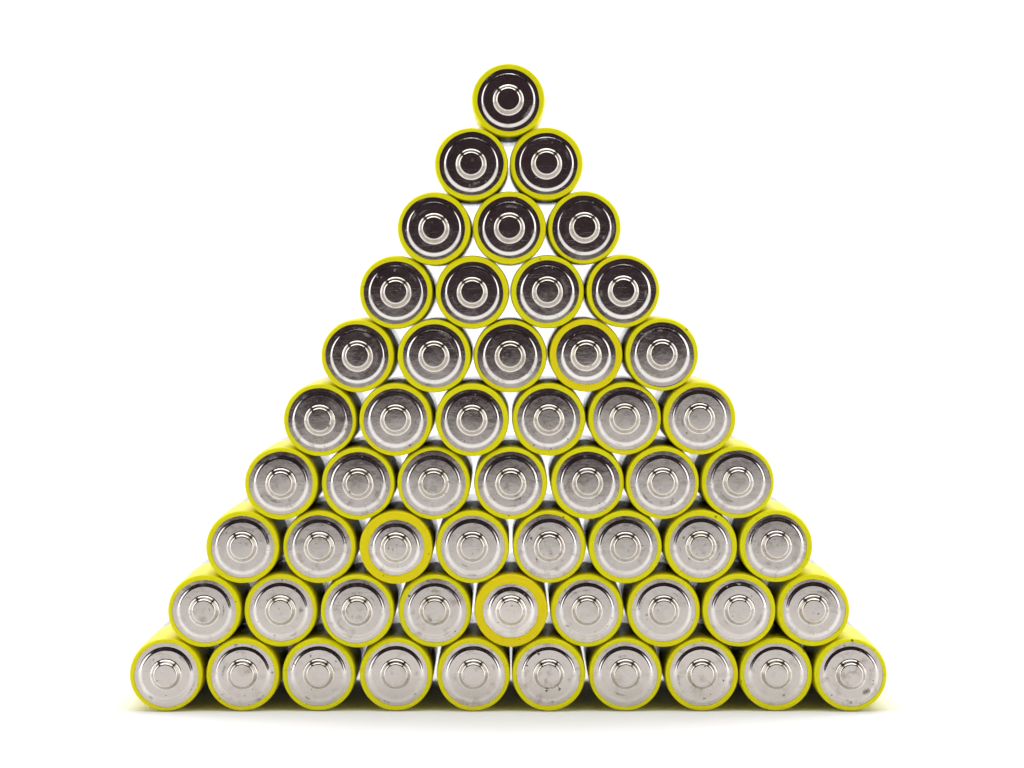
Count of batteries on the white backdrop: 55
